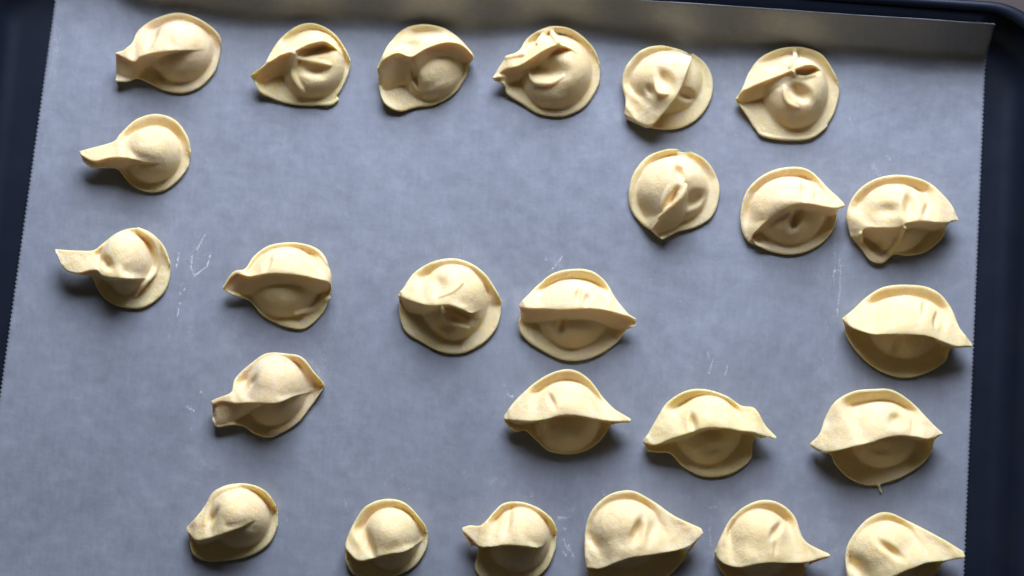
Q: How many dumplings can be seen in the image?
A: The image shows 25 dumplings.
